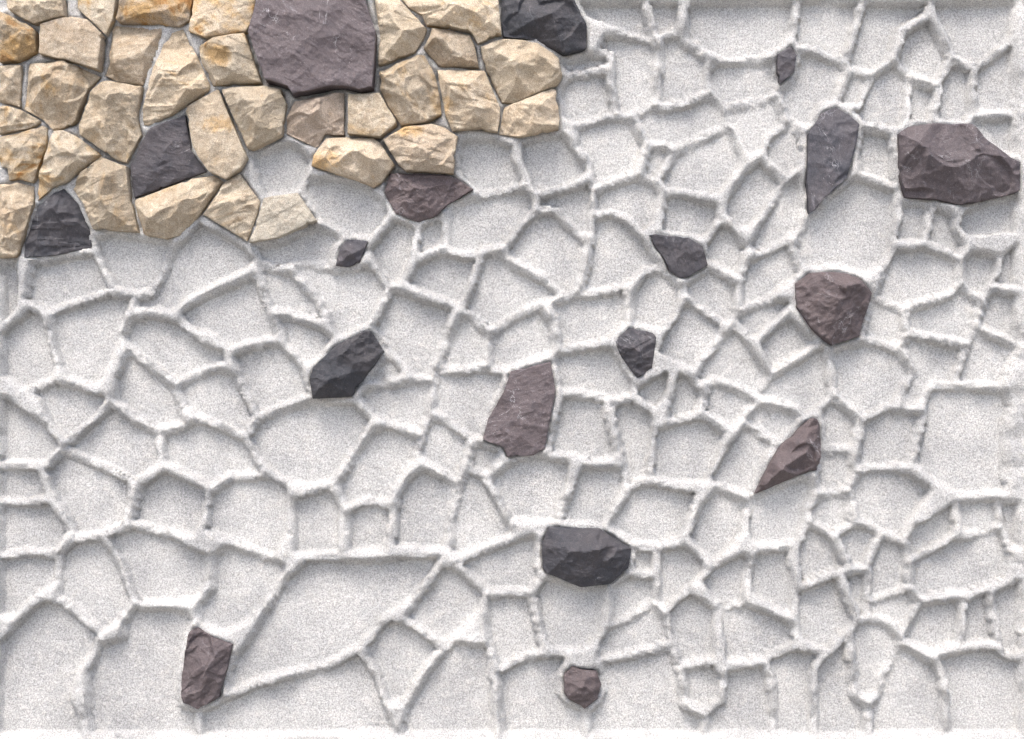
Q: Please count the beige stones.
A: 33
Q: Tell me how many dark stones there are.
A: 18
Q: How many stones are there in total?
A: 51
